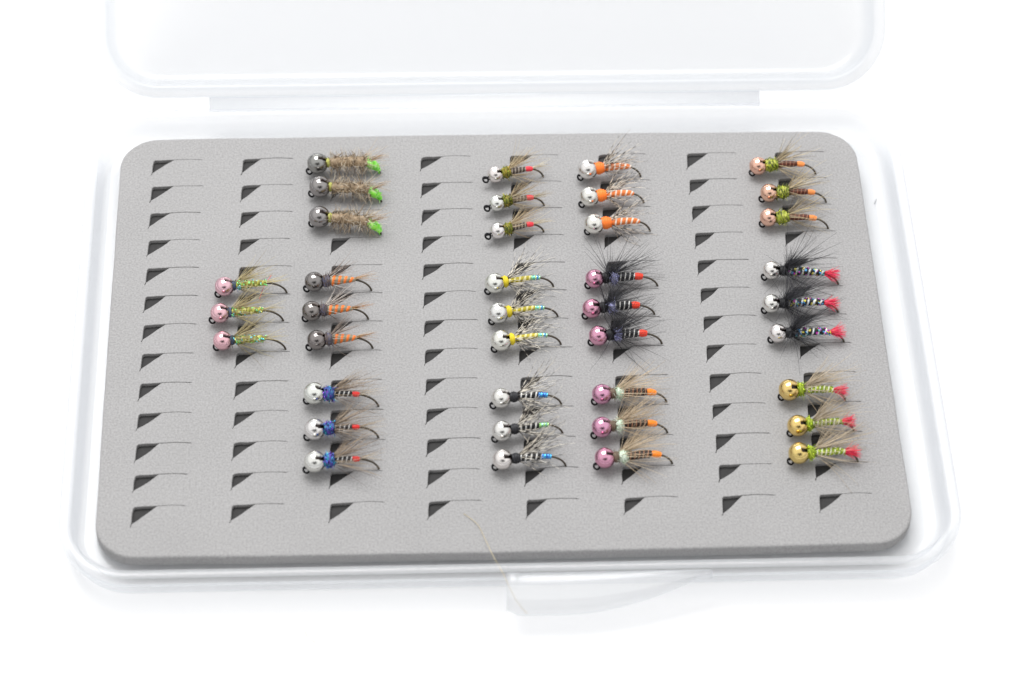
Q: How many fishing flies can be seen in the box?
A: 39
